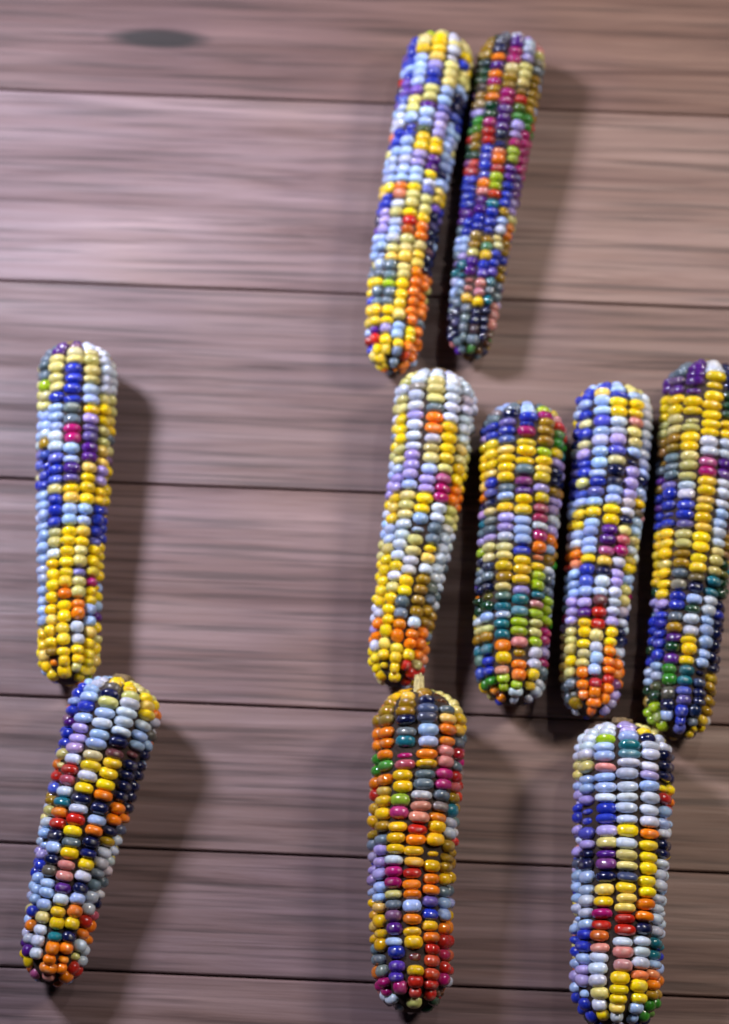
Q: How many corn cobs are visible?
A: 10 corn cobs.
